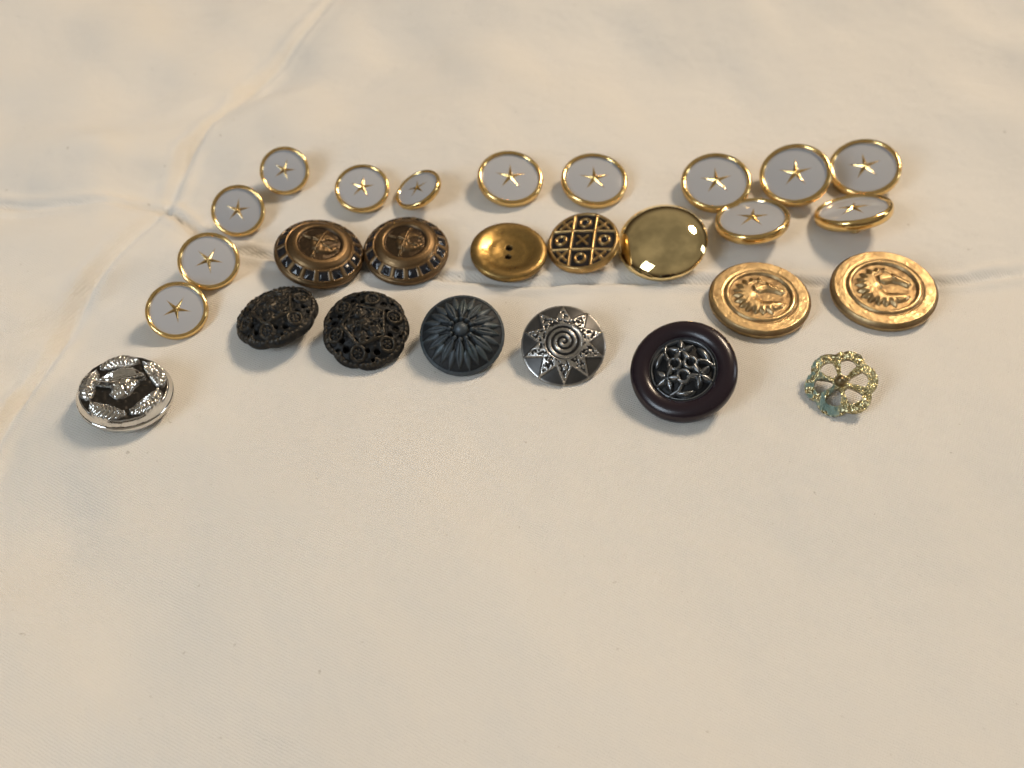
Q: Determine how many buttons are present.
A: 27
